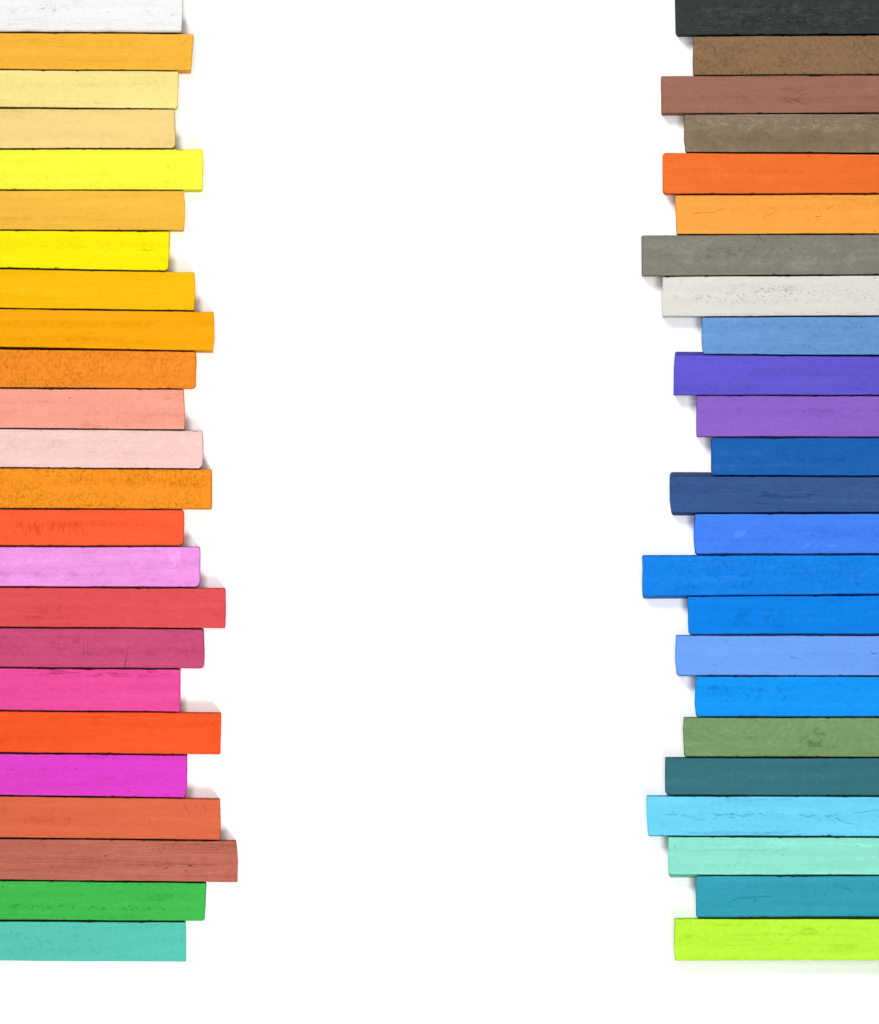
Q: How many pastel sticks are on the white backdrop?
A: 48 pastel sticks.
